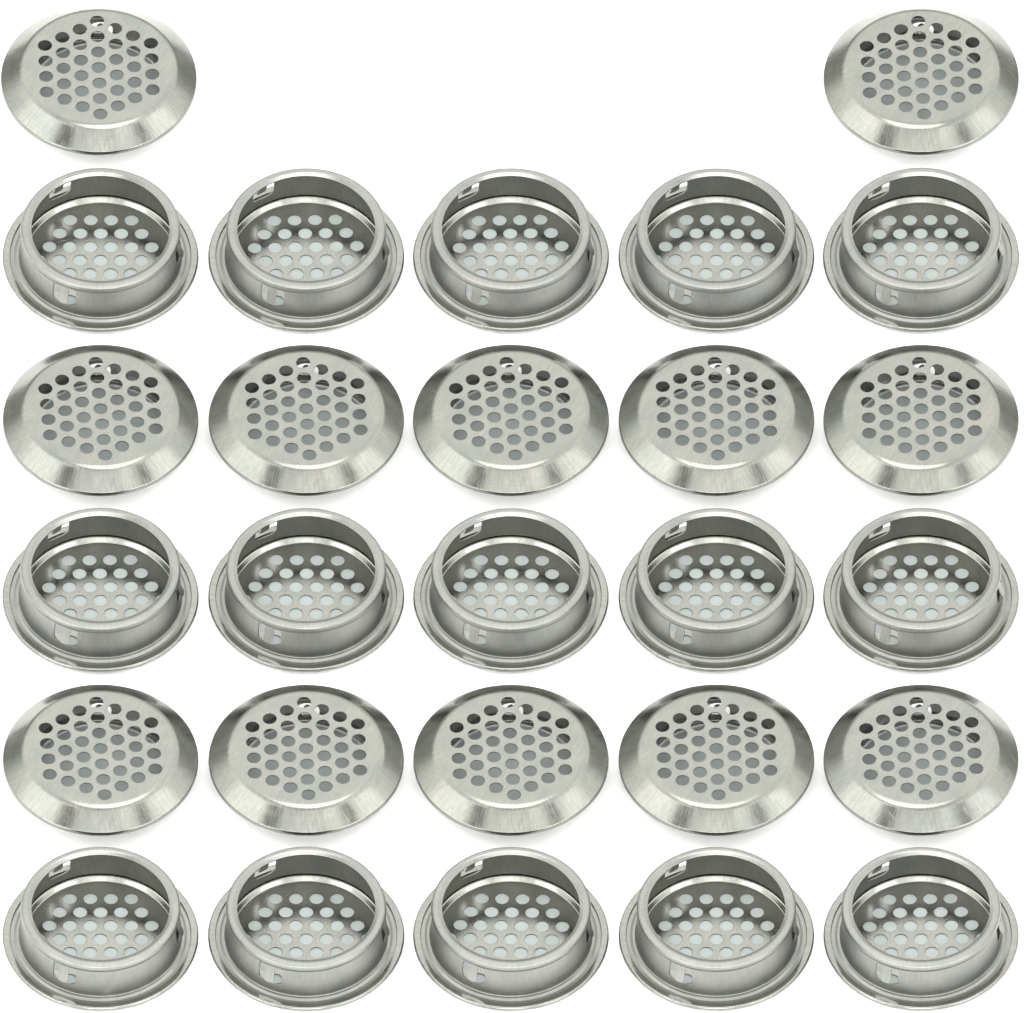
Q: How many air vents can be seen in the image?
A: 27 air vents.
